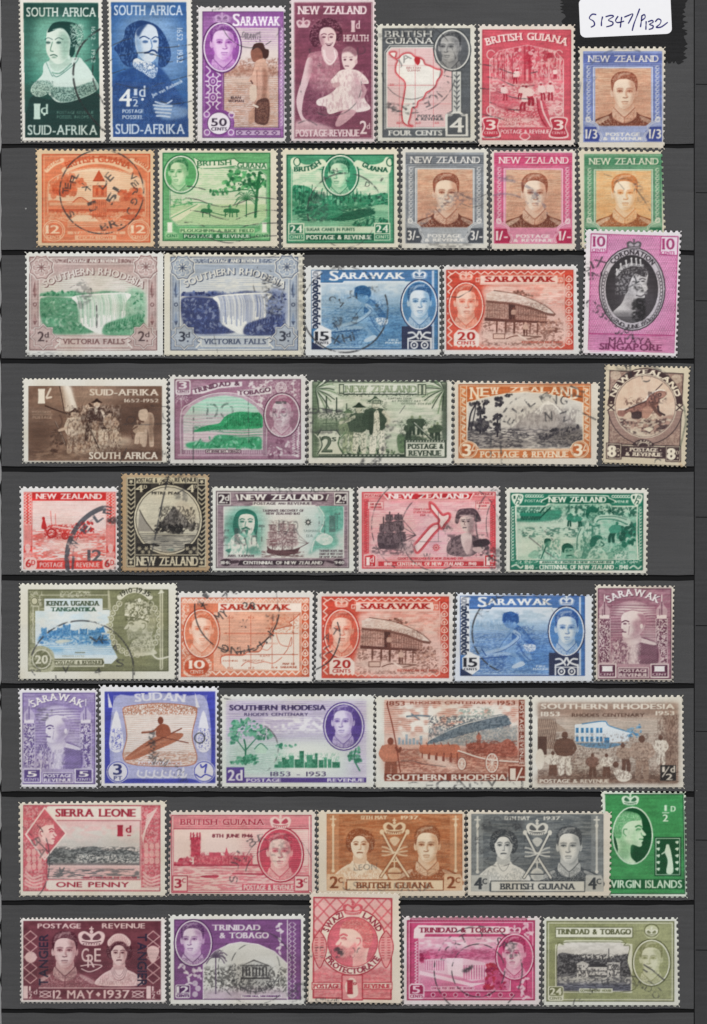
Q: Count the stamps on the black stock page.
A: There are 48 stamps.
